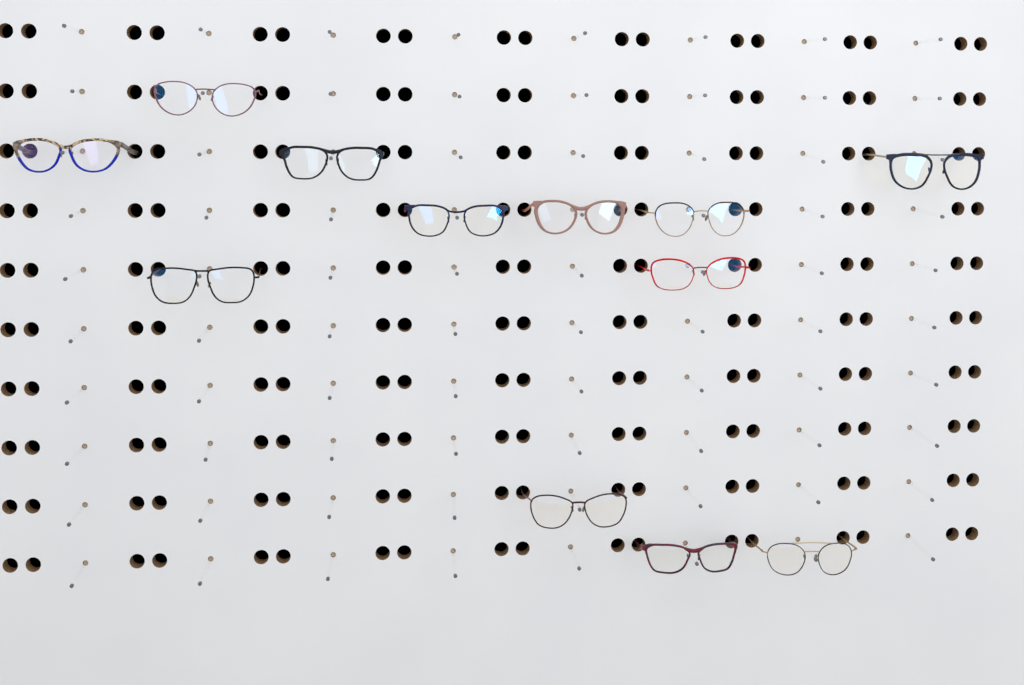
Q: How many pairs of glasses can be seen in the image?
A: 12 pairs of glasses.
